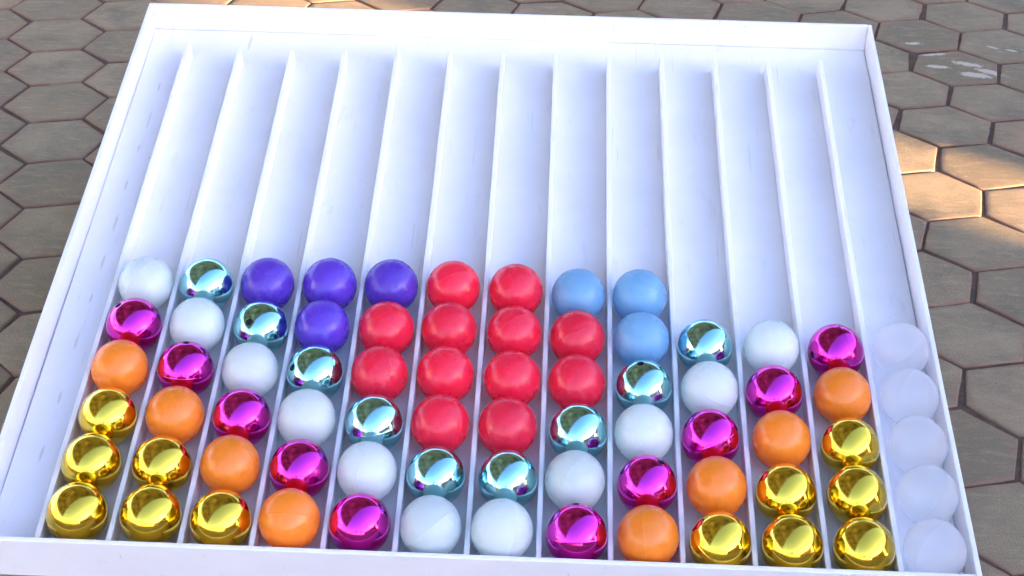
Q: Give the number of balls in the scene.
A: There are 74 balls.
